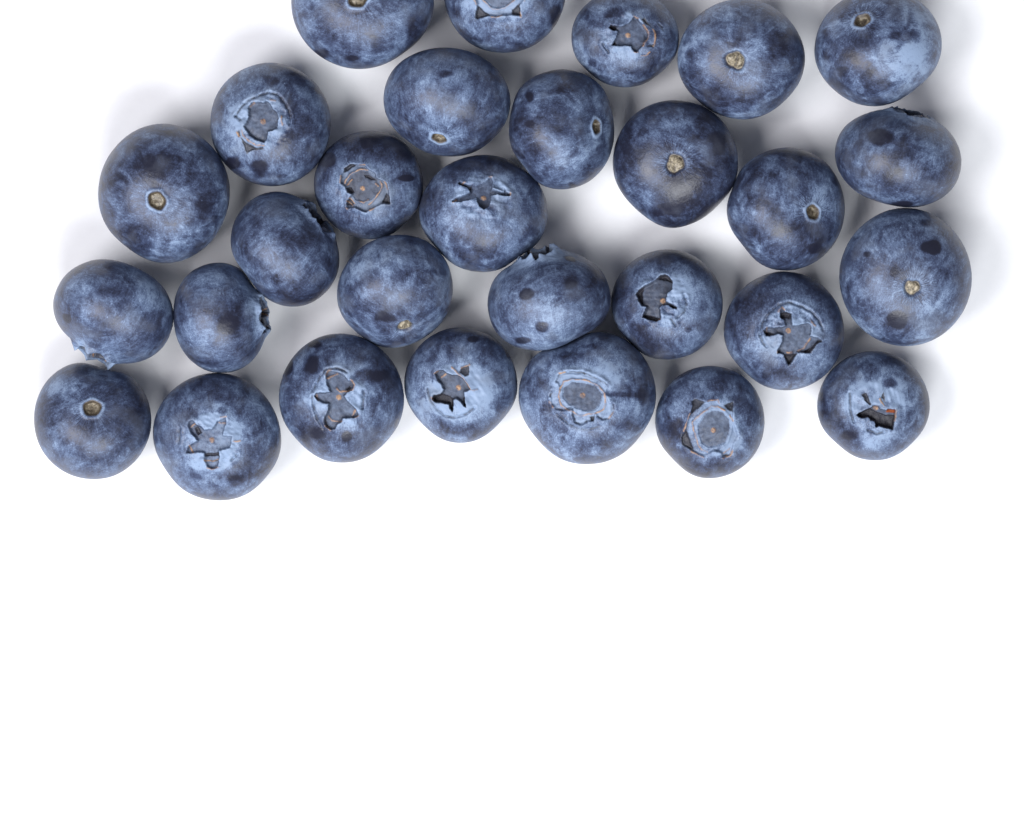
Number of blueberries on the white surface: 29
